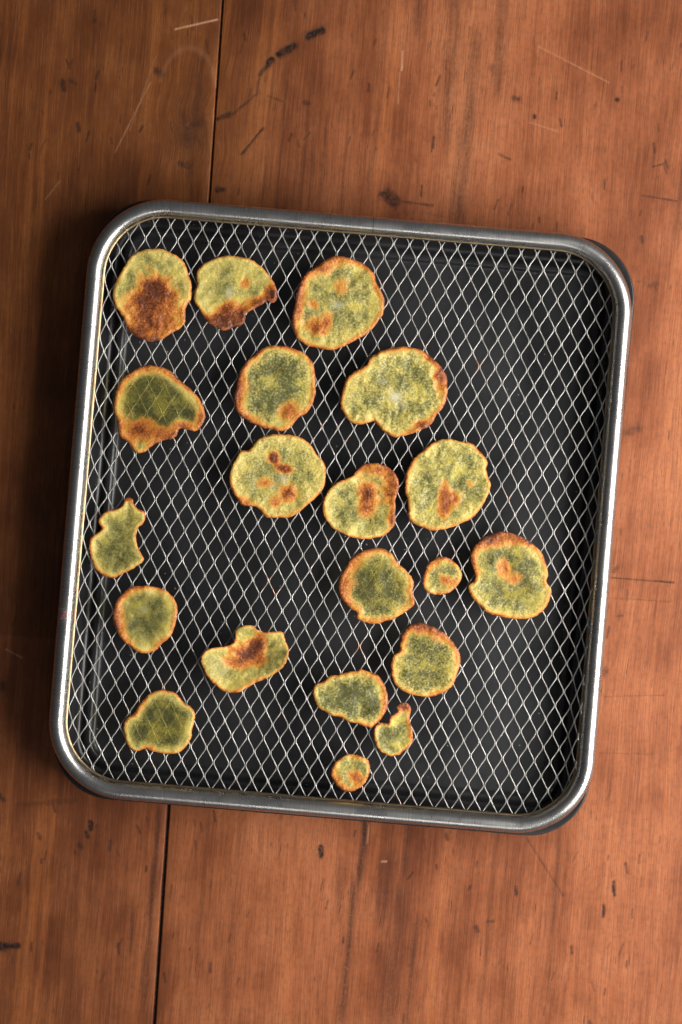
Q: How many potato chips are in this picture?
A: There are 20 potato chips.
